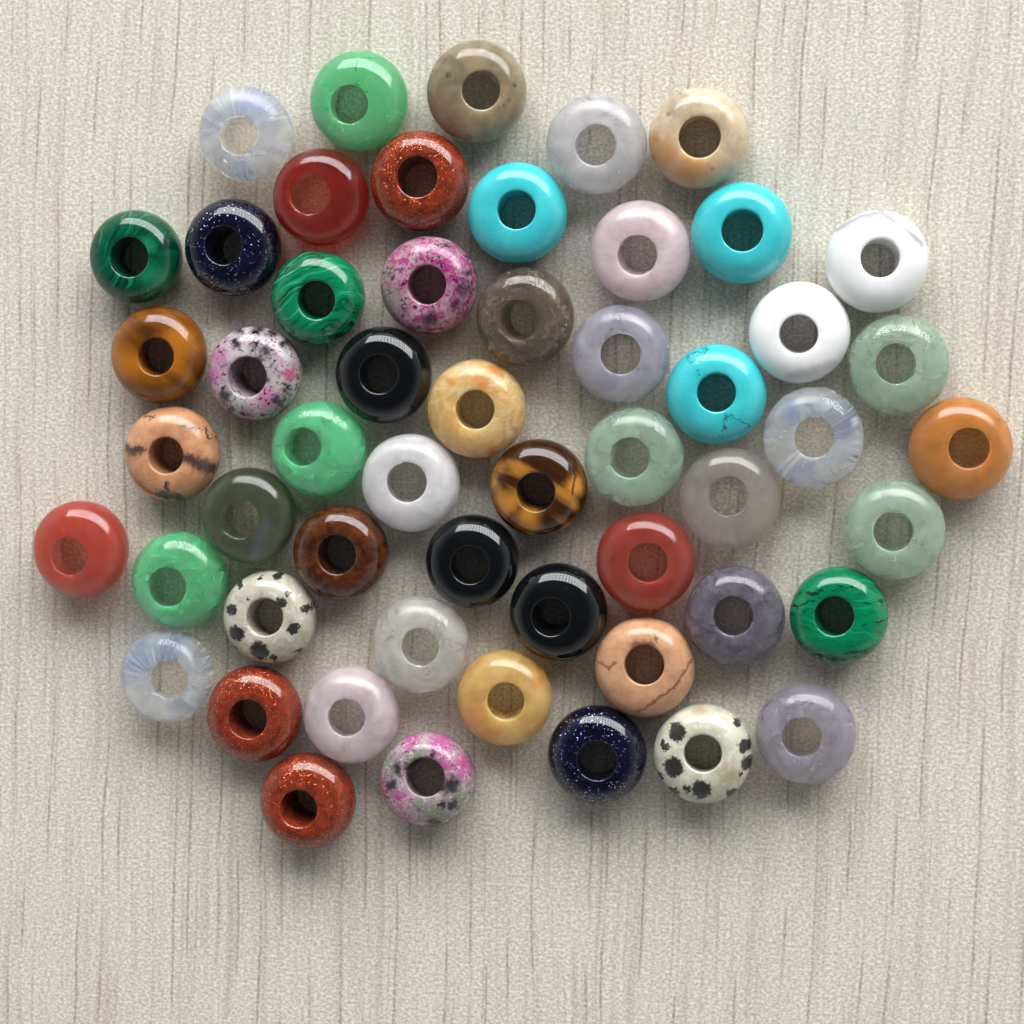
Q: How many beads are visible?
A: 54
